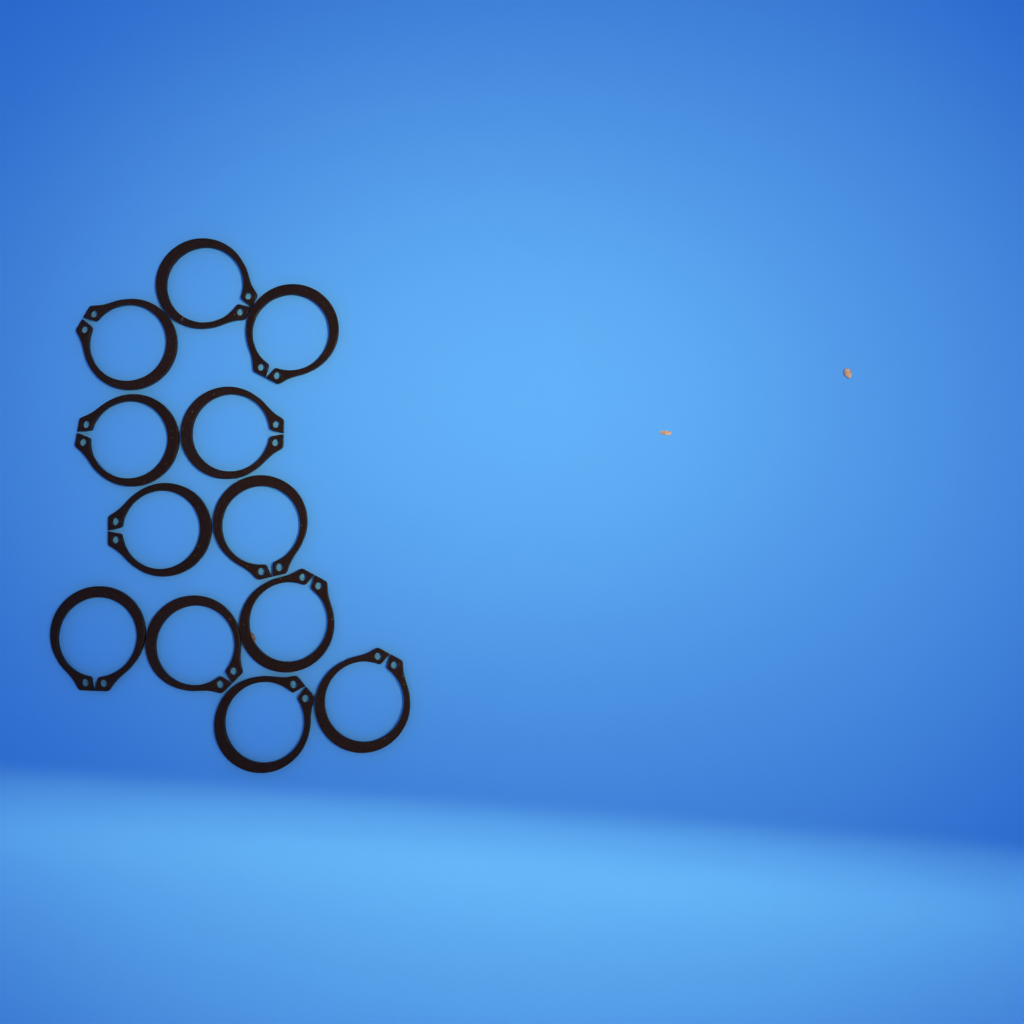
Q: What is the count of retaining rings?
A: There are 12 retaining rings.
